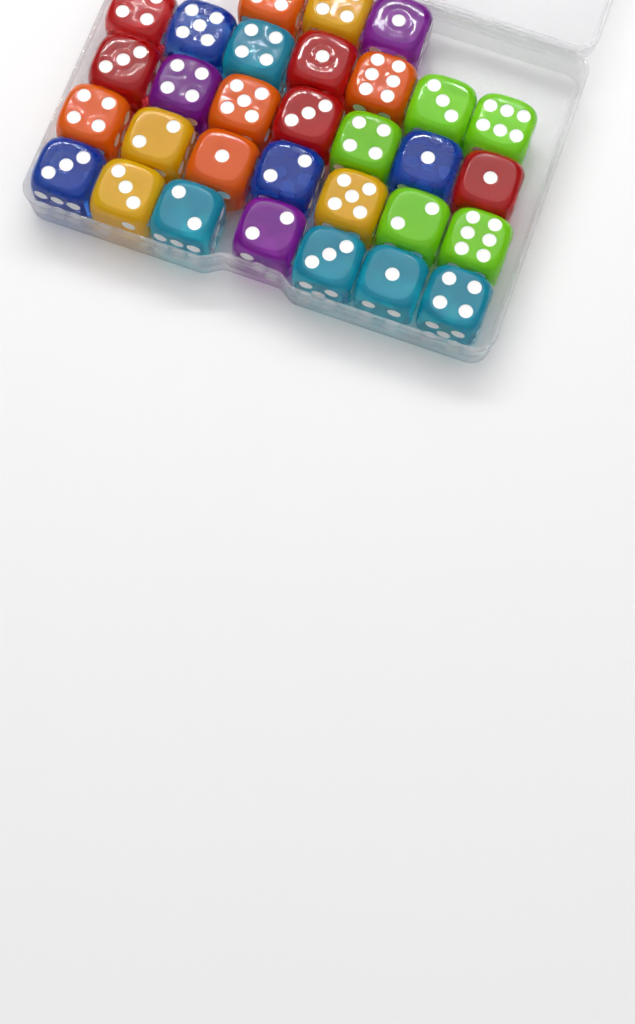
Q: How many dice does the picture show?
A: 31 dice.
